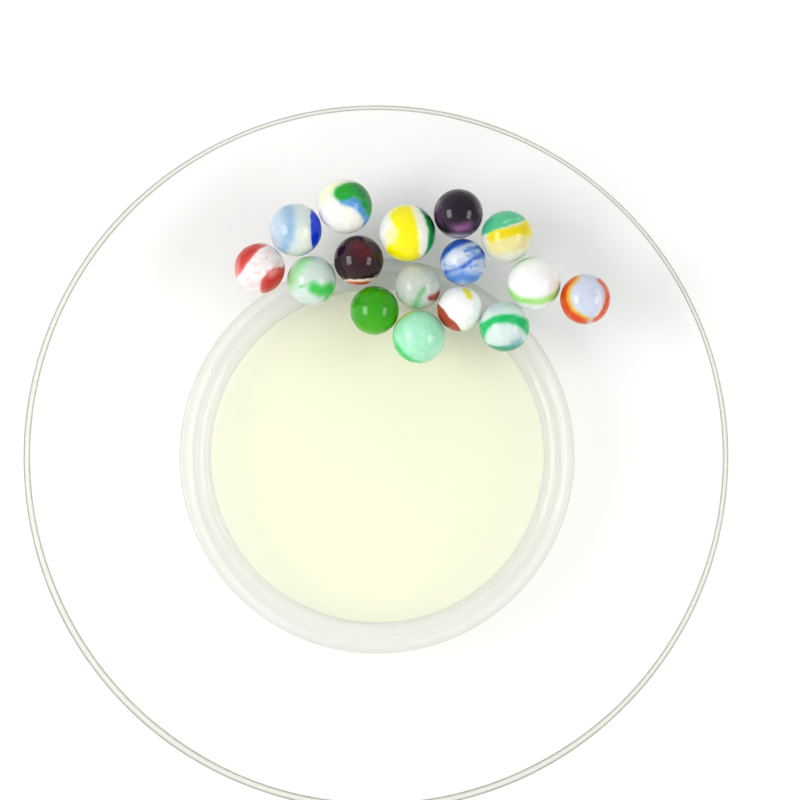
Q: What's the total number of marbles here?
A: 16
